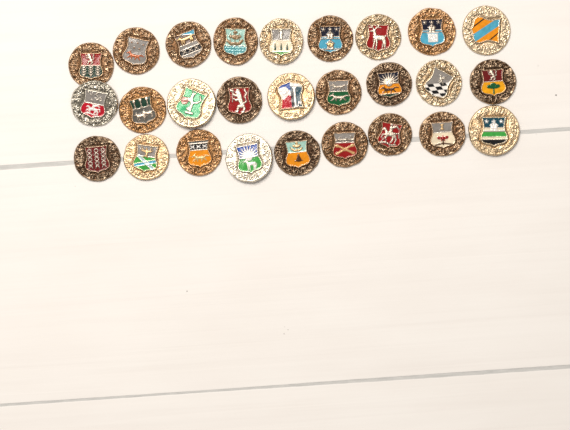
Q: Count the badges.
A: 27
